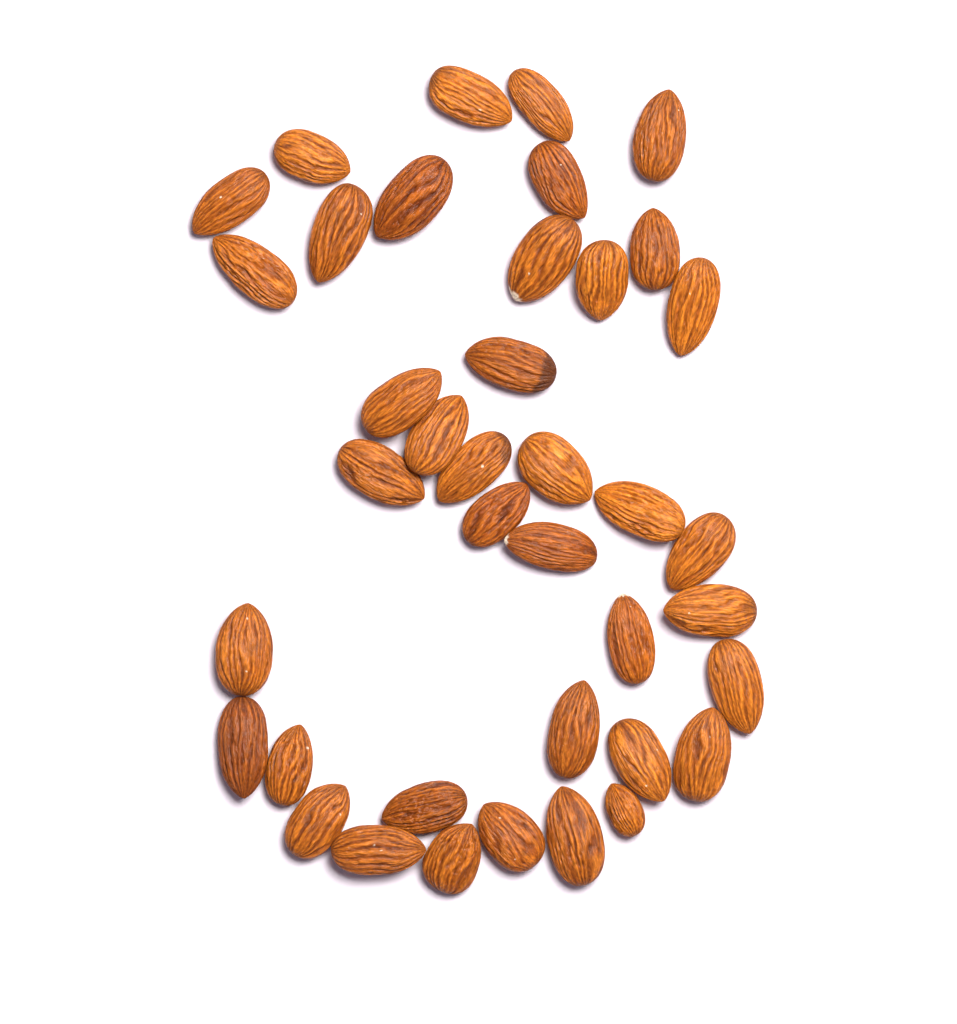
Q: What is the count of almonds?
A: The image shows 39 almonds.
